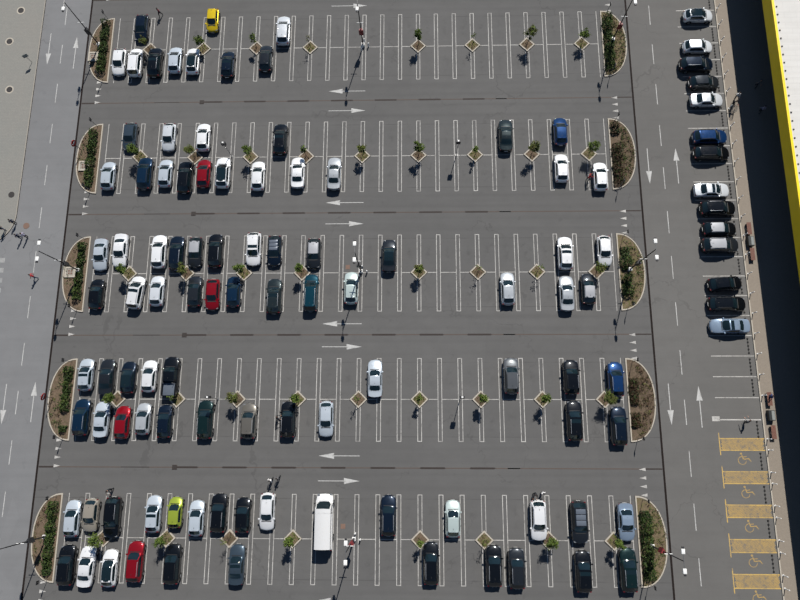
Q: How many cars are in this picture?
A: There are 110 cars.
